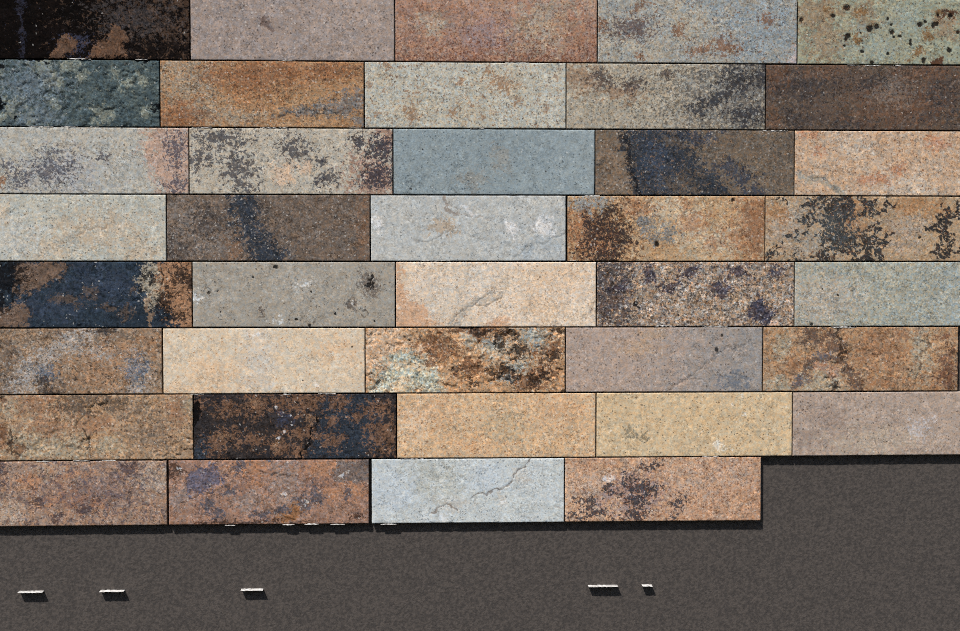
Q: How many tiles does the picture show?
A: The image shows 39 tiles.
